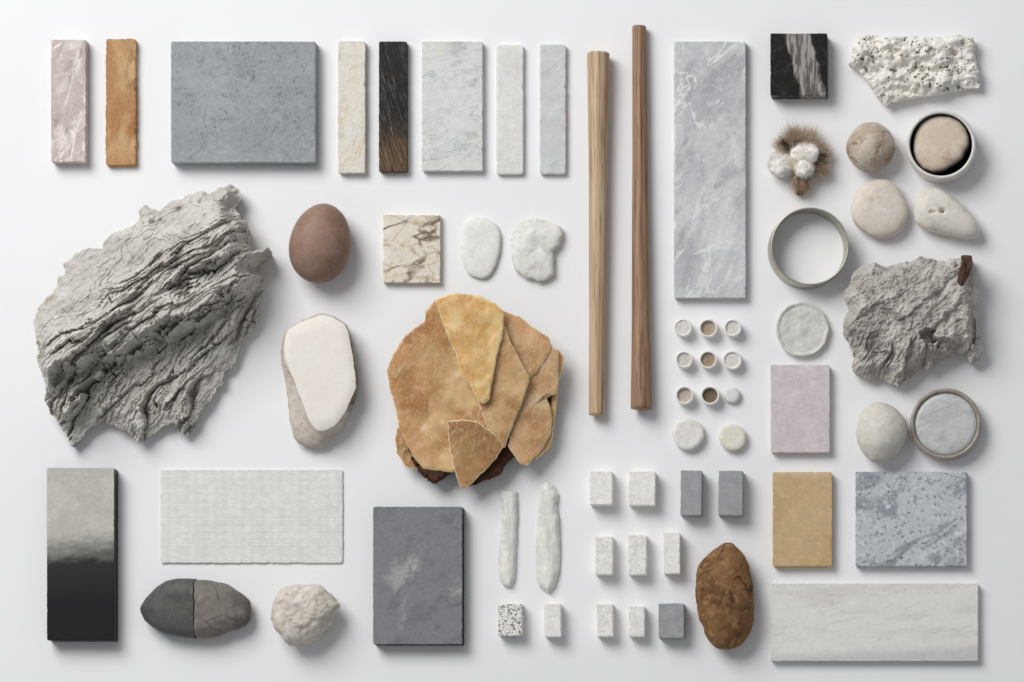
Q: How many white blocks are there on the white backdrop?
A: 9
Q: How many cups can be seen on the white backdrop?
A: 8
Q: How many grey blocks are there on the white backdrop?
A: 3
